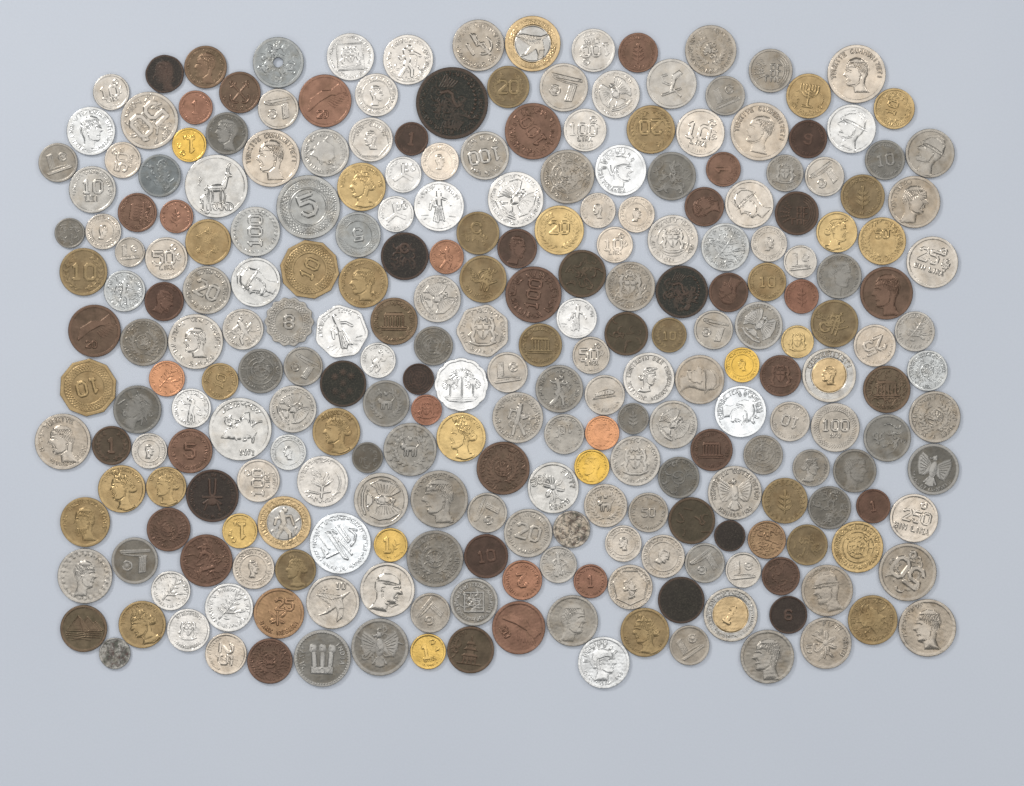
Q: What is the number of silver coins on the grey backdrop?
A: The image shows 157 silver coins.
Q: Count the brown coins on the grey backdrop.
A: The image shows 57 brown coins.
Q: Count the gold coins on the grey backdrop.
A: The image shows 40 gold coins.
